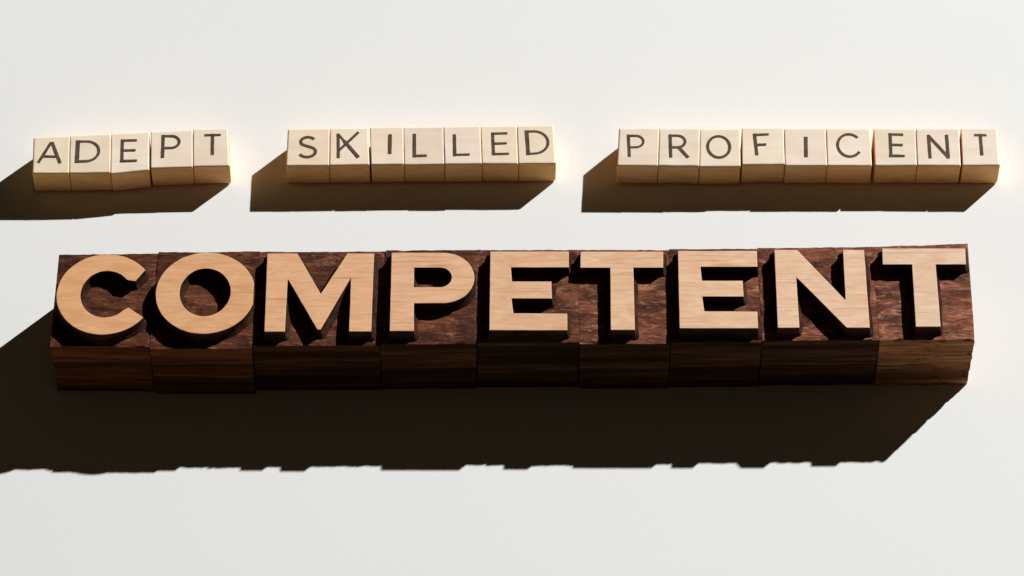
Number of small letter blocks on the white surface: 21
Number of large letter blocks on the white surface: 9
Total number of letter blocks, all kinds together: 30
